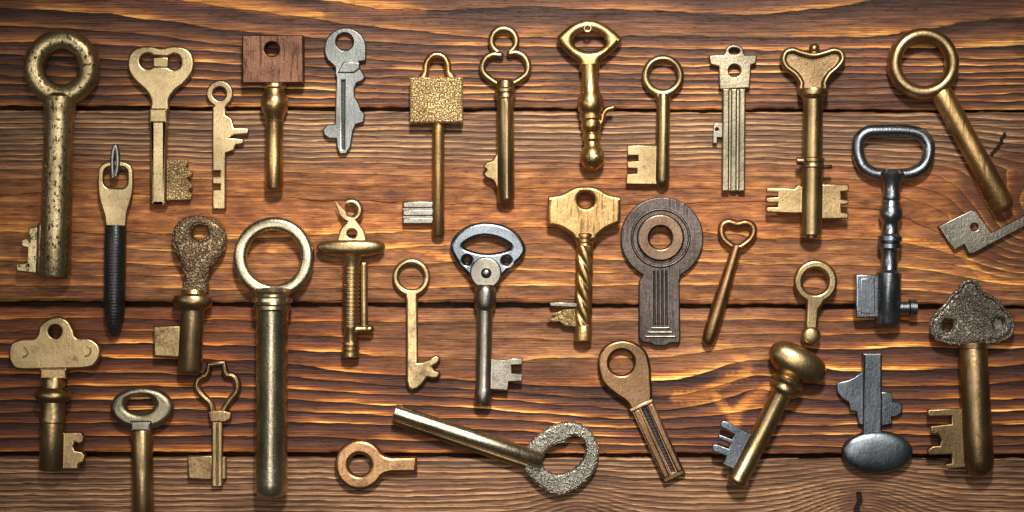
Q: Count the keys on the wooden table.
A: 32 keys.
